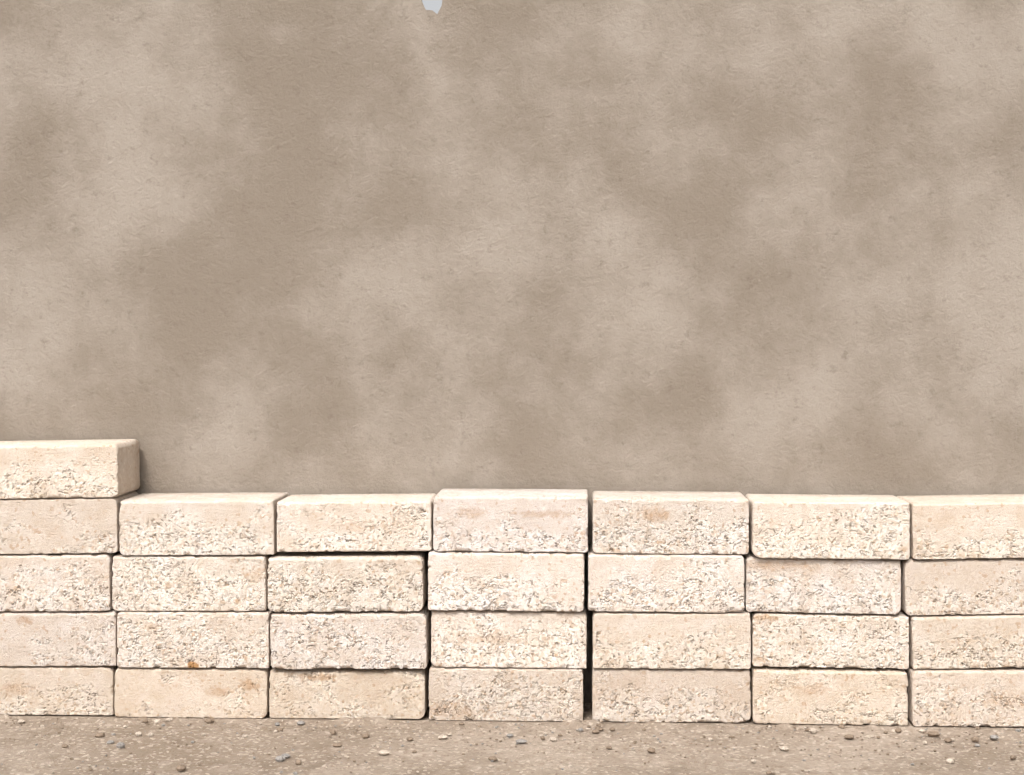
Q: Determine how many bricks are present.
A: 29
